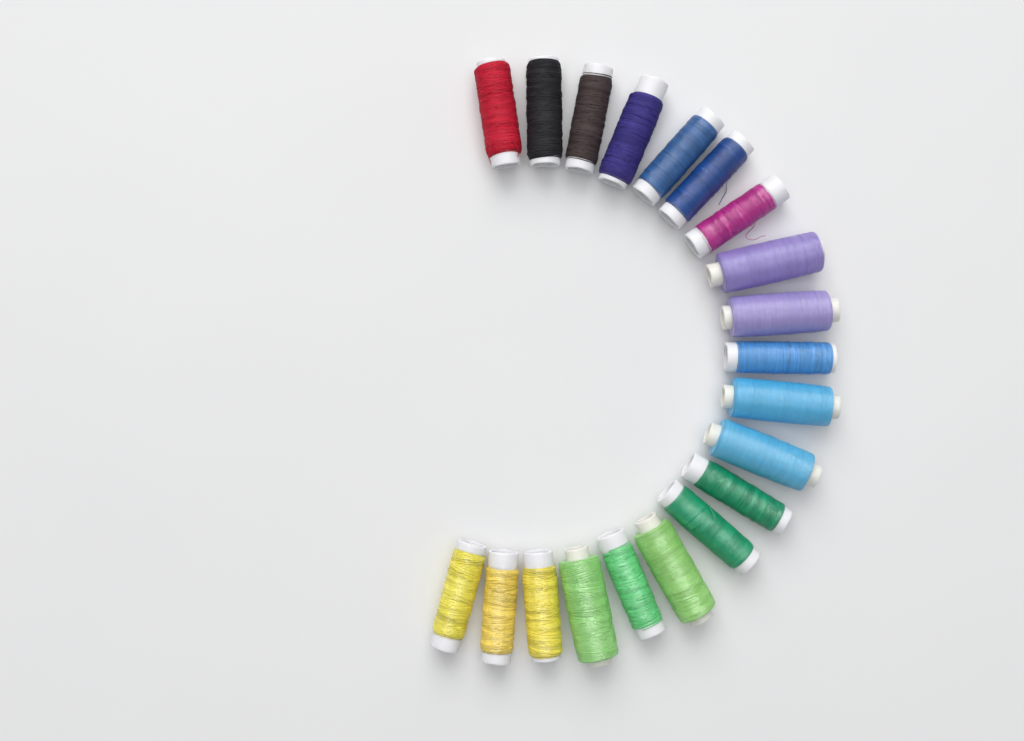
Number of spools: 20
